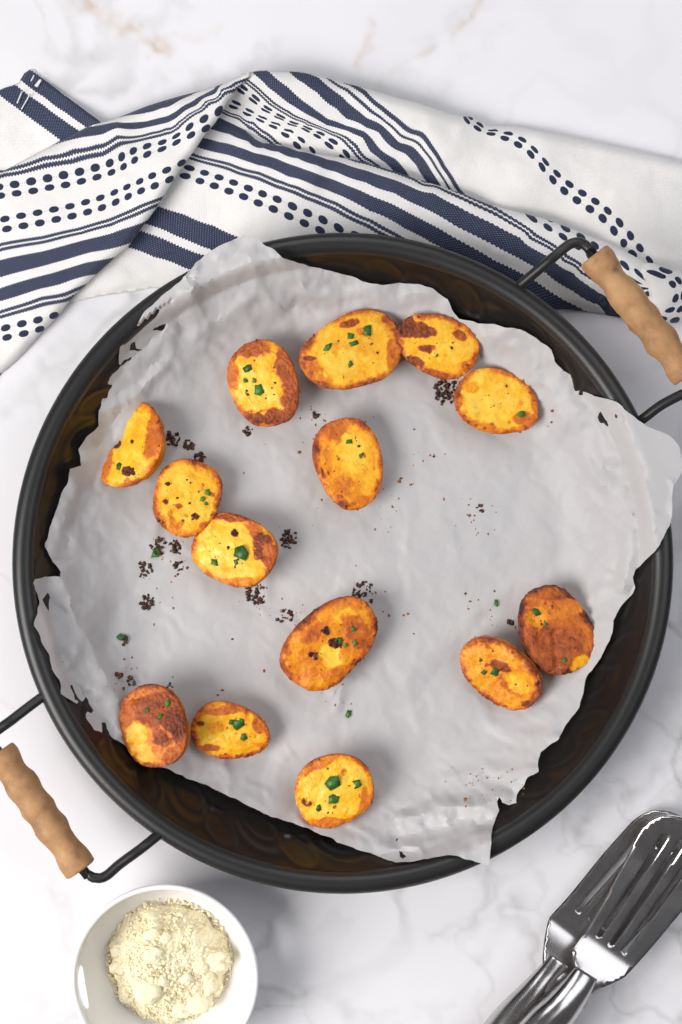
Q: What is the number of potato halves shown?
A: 14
